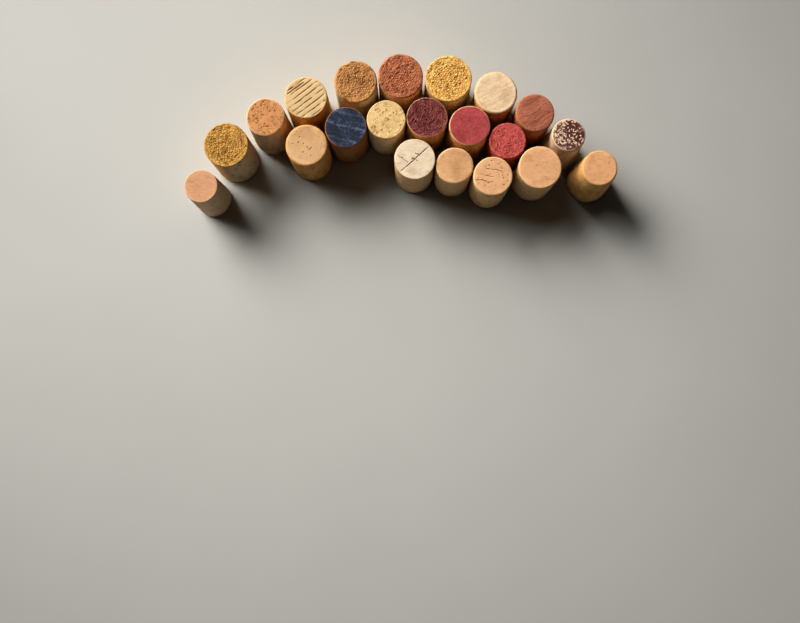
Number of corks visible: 21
